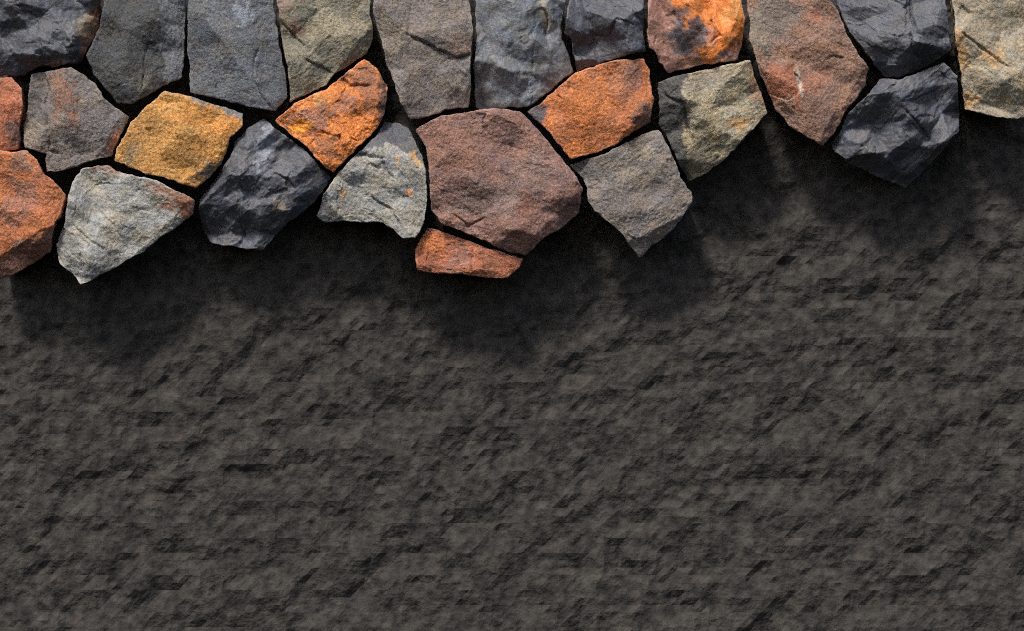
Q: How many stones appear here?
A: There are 25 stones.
